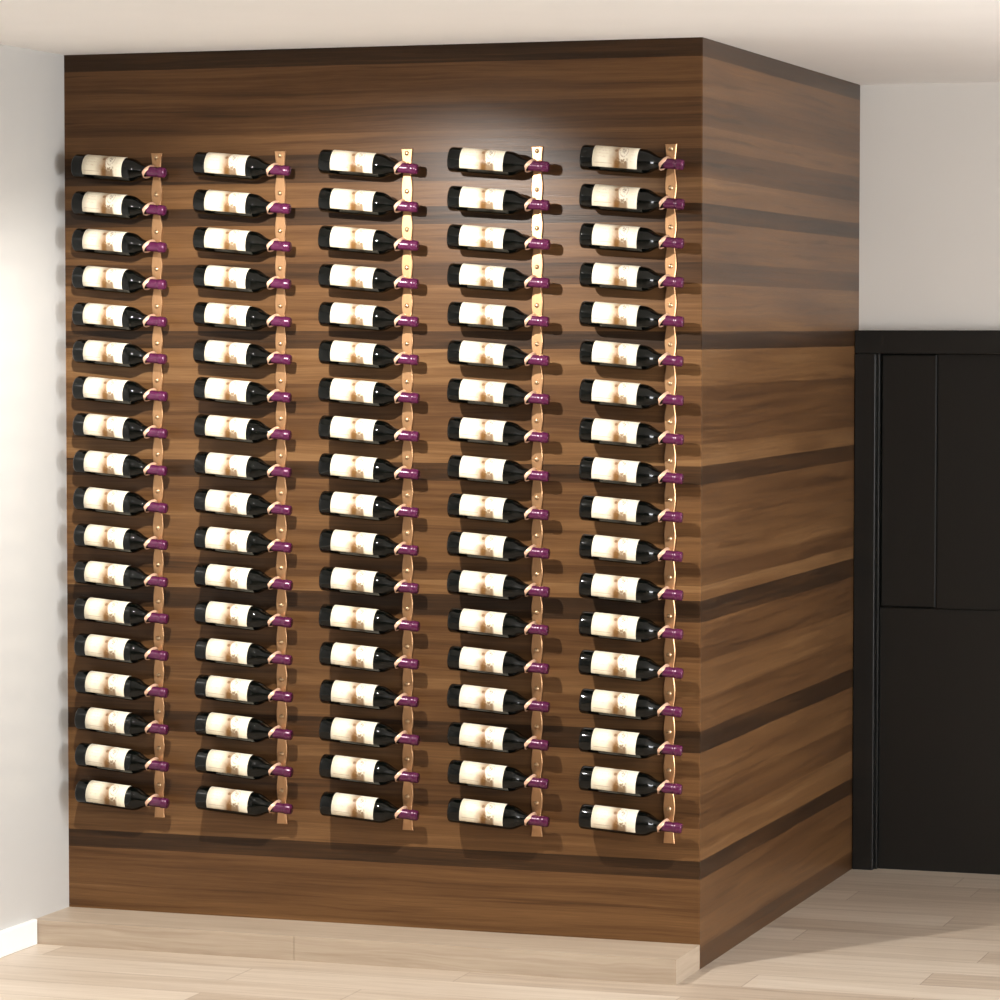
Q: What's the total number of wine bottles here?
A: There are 90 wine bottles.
